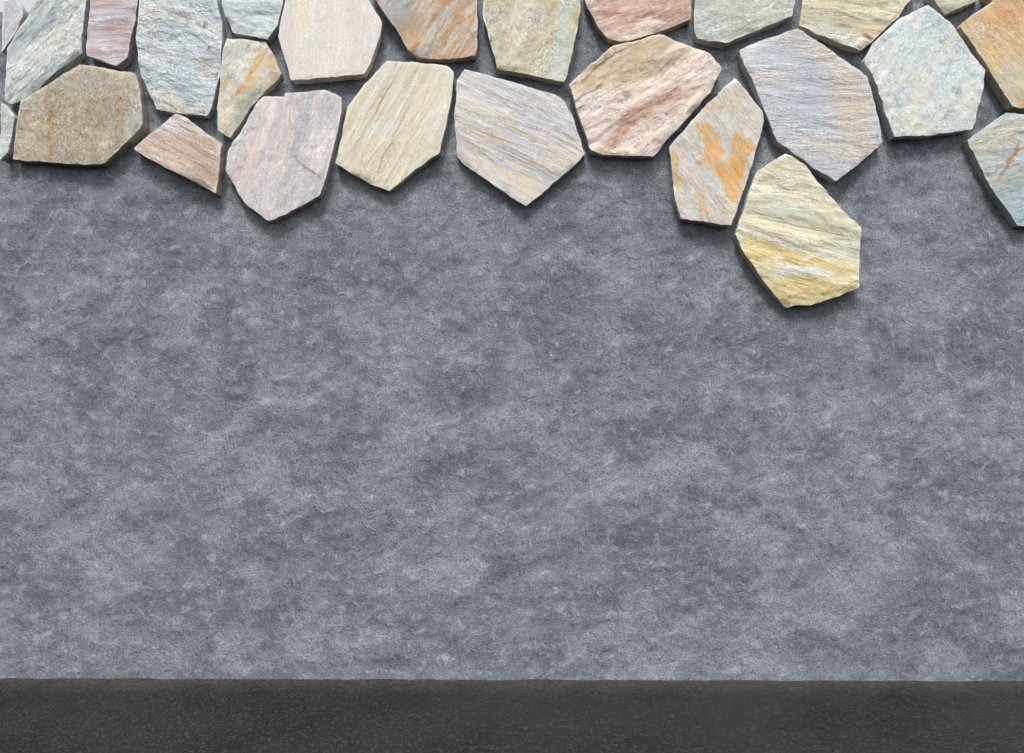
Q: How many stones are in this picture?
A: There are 26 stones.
